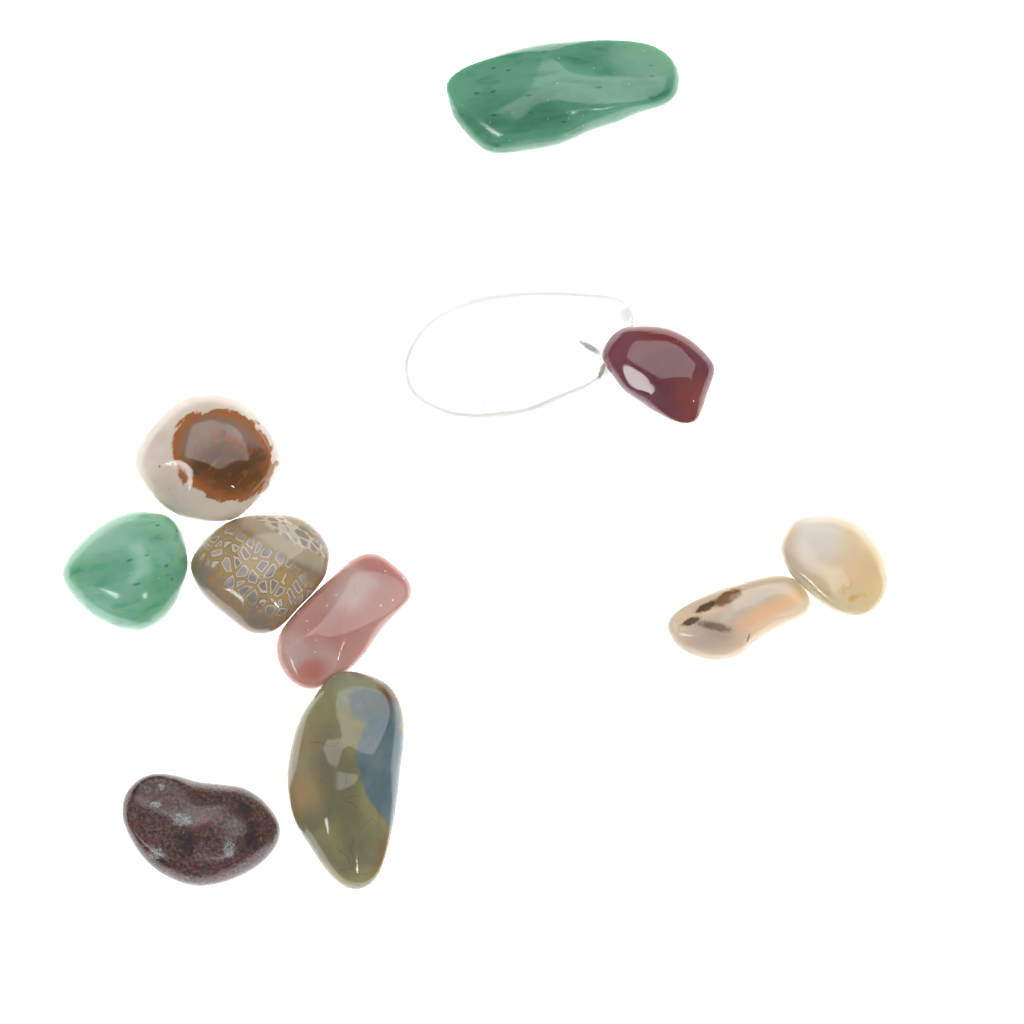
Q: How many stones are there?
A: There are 11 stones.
